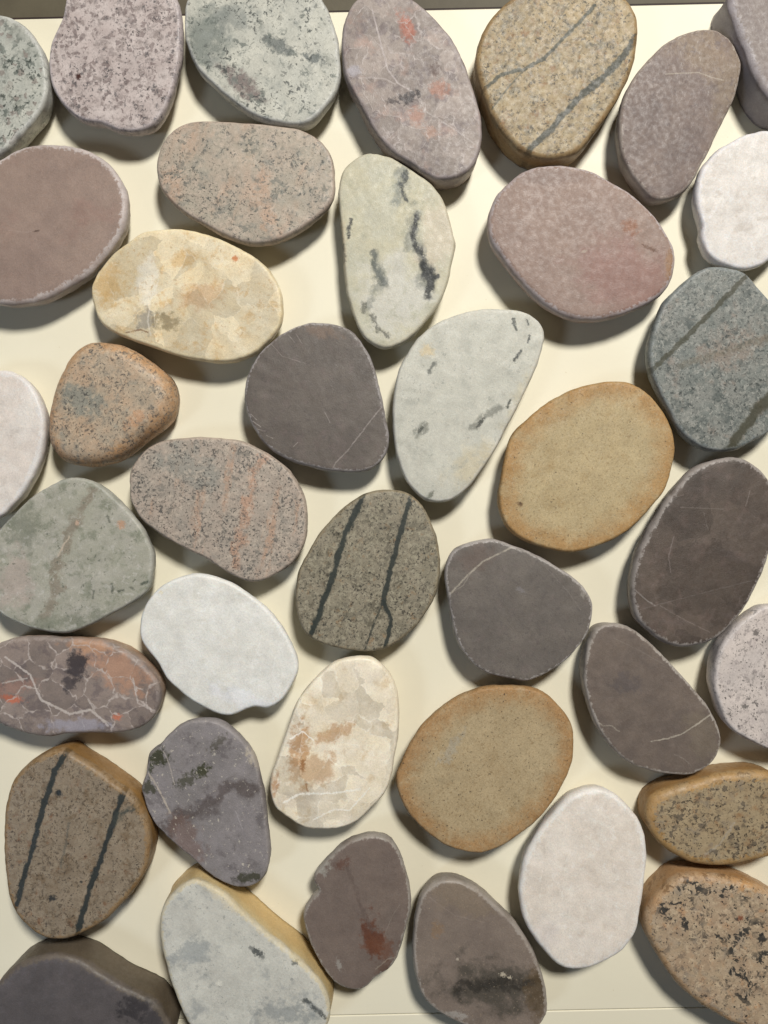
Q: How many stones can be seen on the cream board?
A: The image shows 39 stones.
